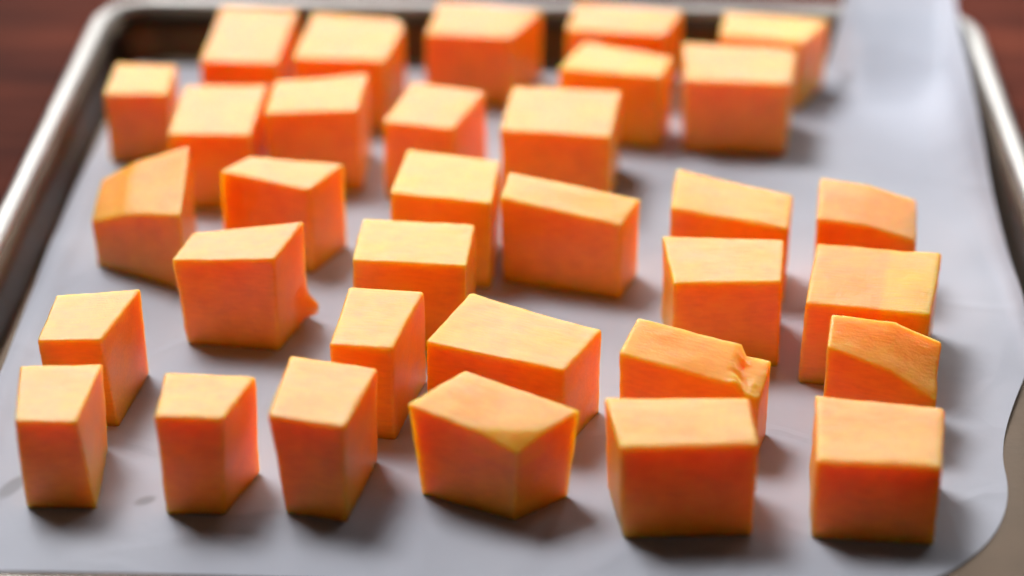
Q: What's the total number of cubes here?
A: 33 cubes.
